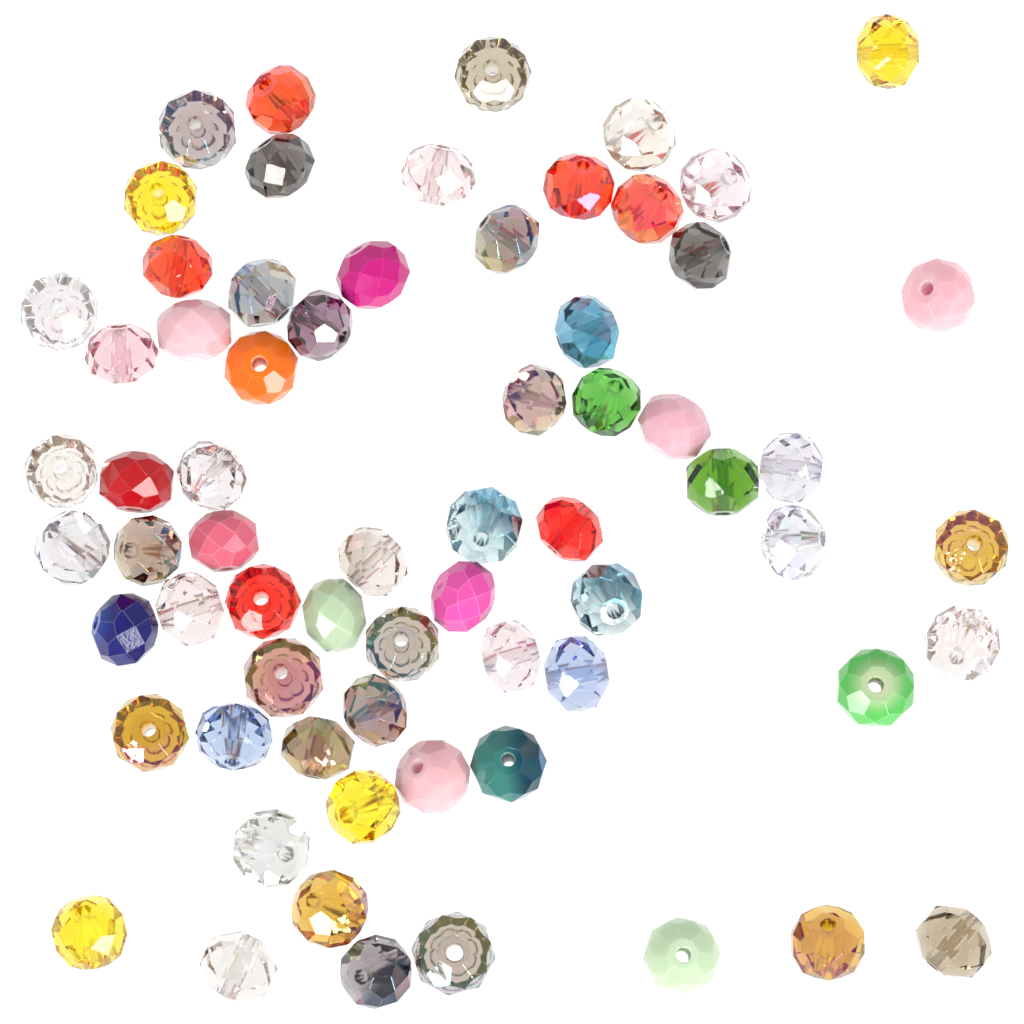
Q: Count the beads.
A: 67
